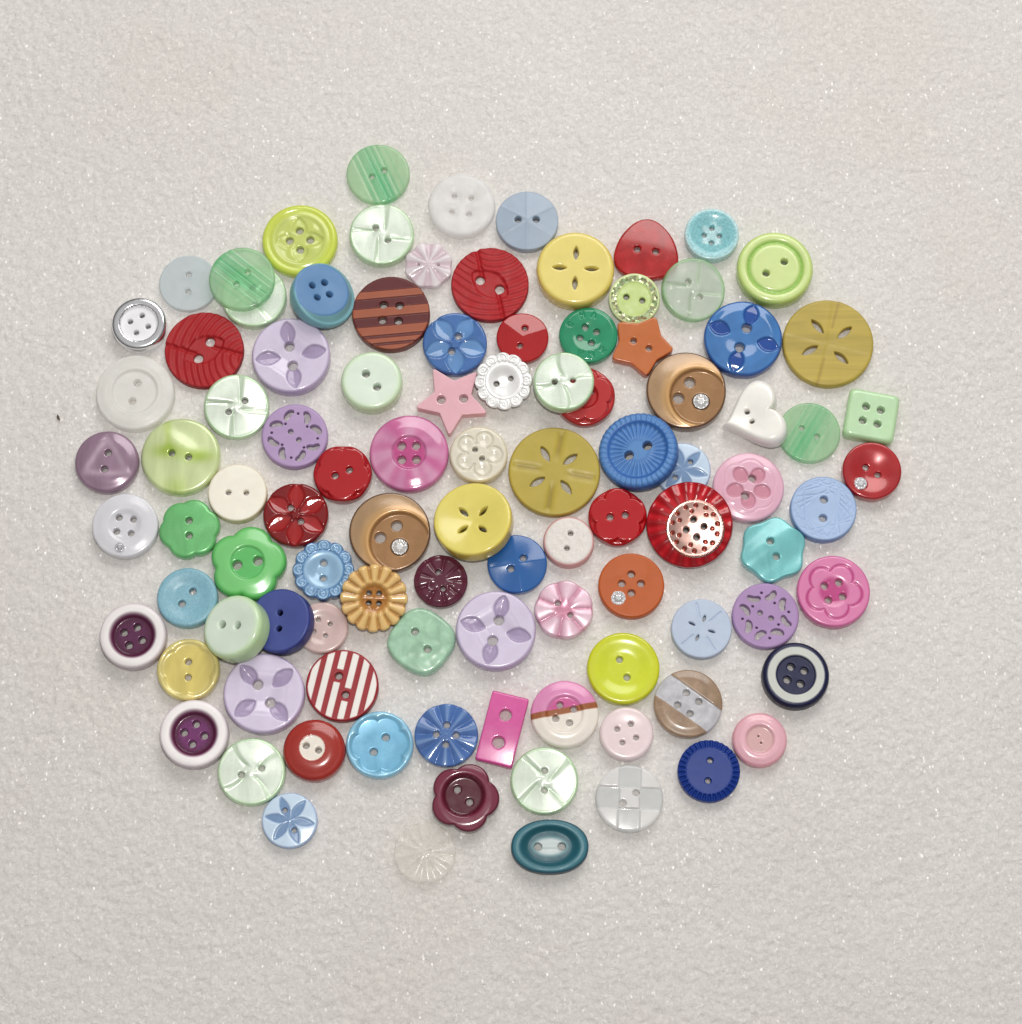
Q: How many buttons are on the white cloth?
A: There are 99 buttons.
